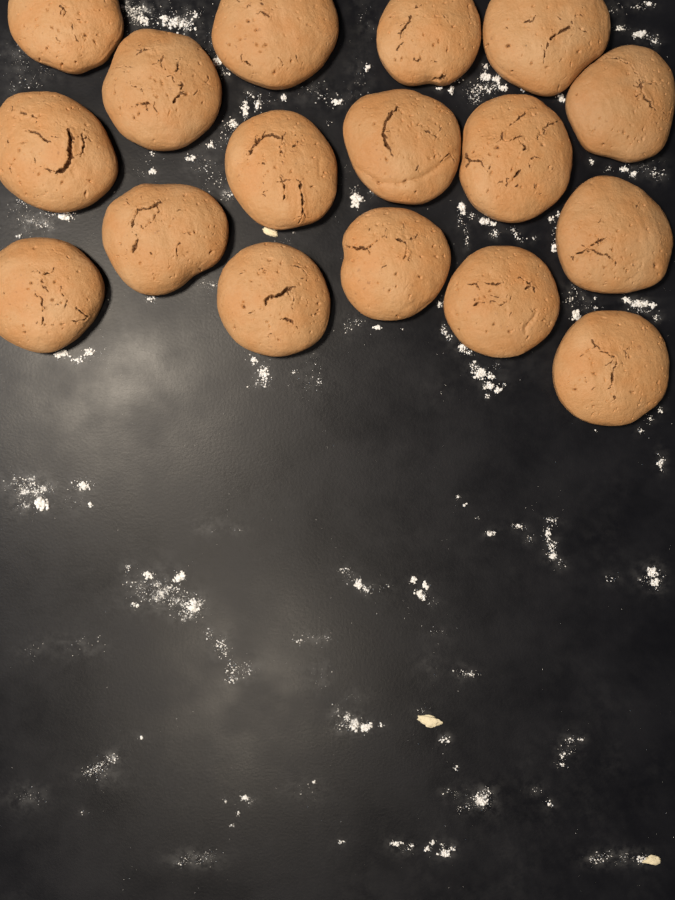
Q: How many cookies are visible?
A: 17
